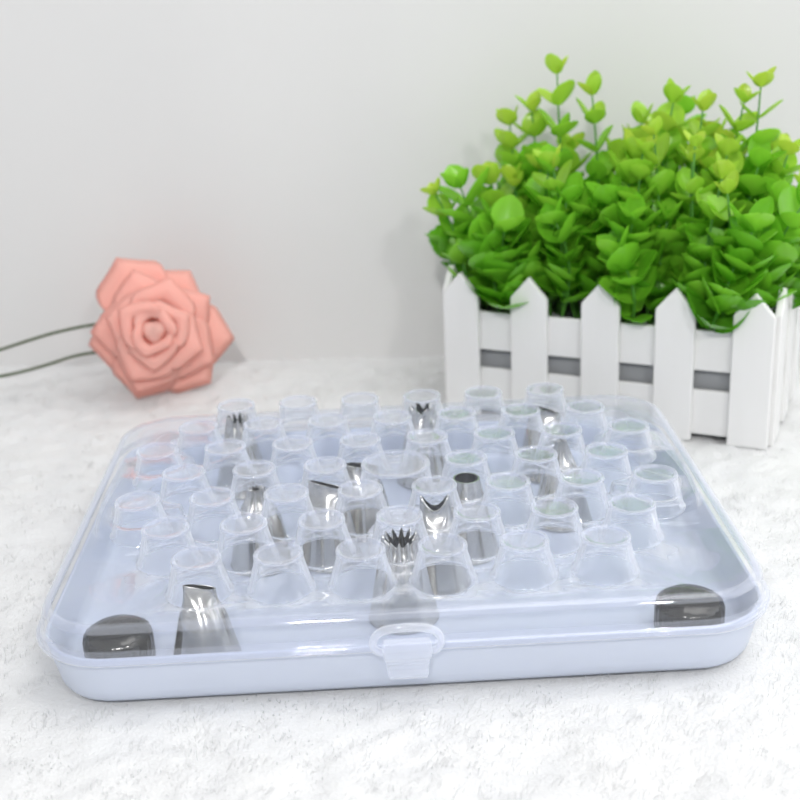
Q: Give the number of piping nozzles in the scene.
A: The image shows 11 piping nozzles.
